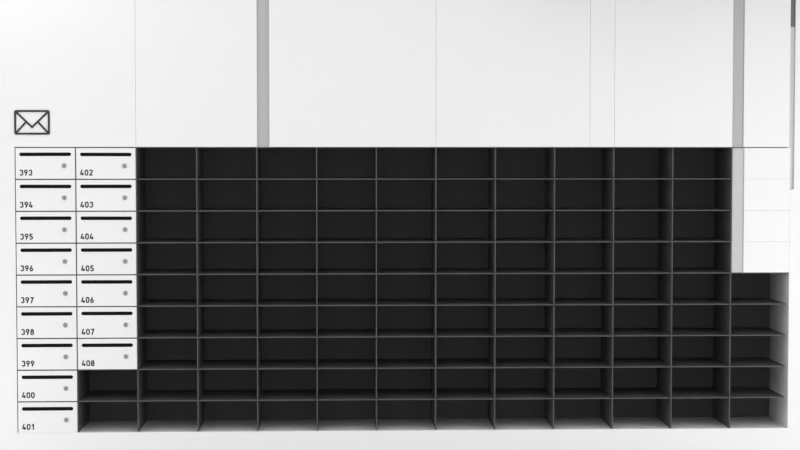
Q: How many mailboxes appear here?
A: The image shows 16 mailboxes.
